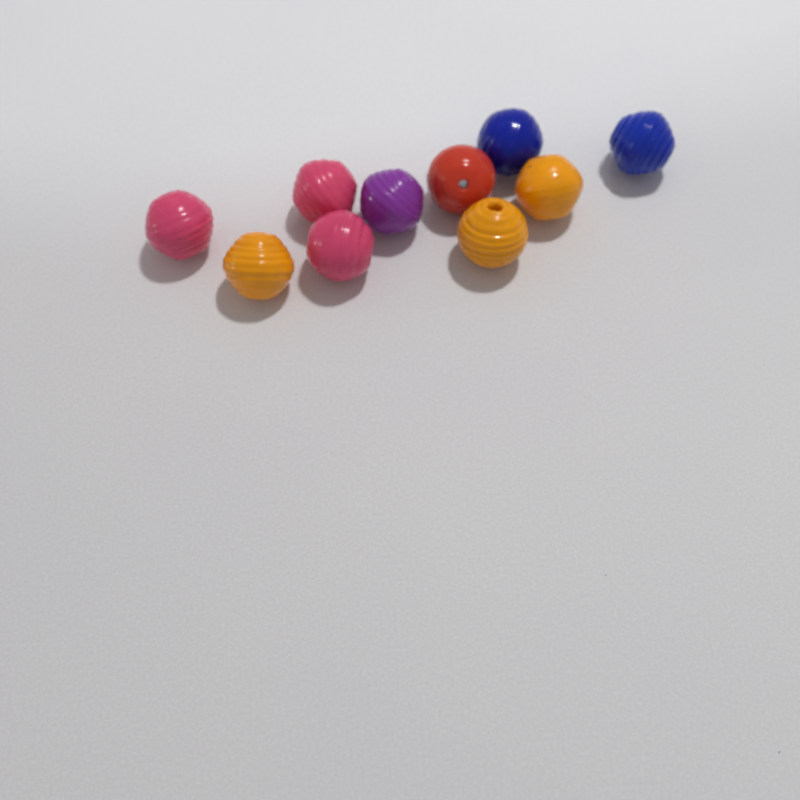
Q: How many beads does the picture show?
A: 10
